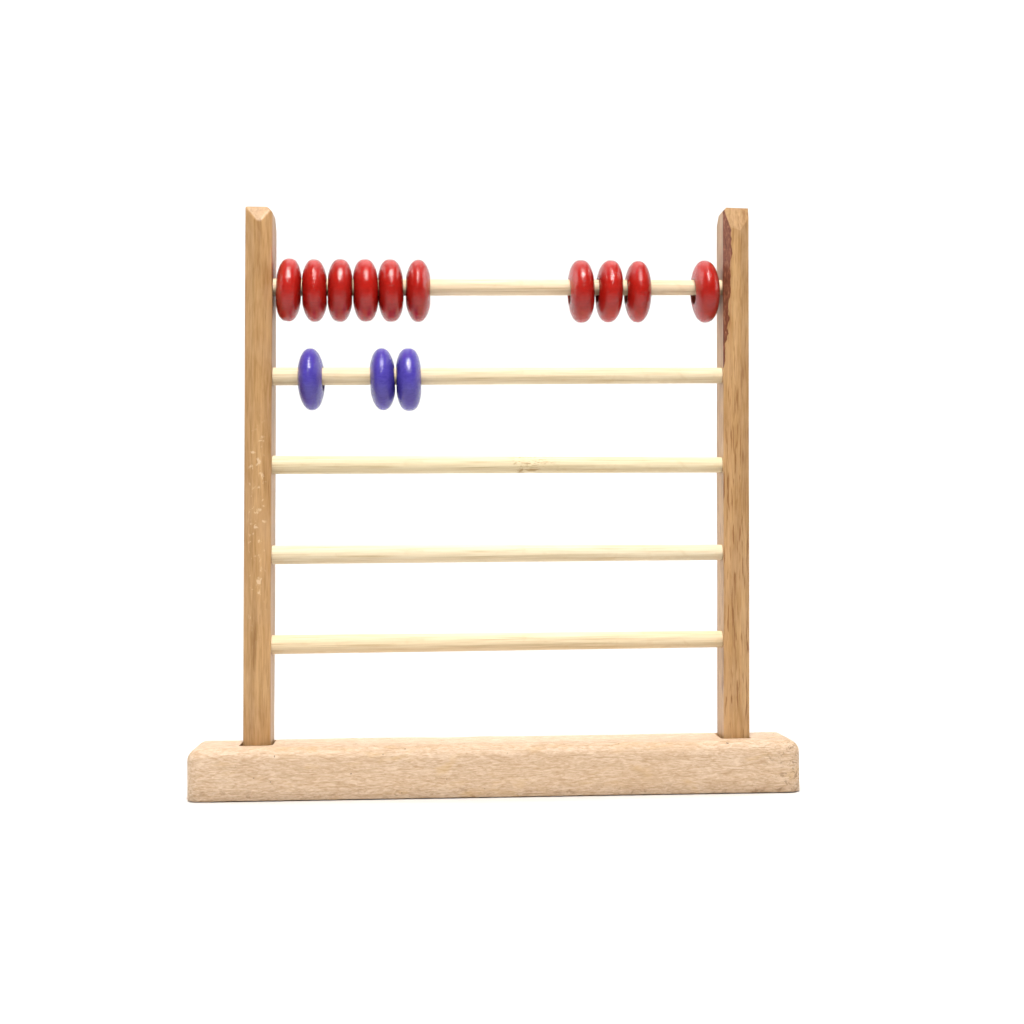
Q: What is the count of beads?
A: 13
